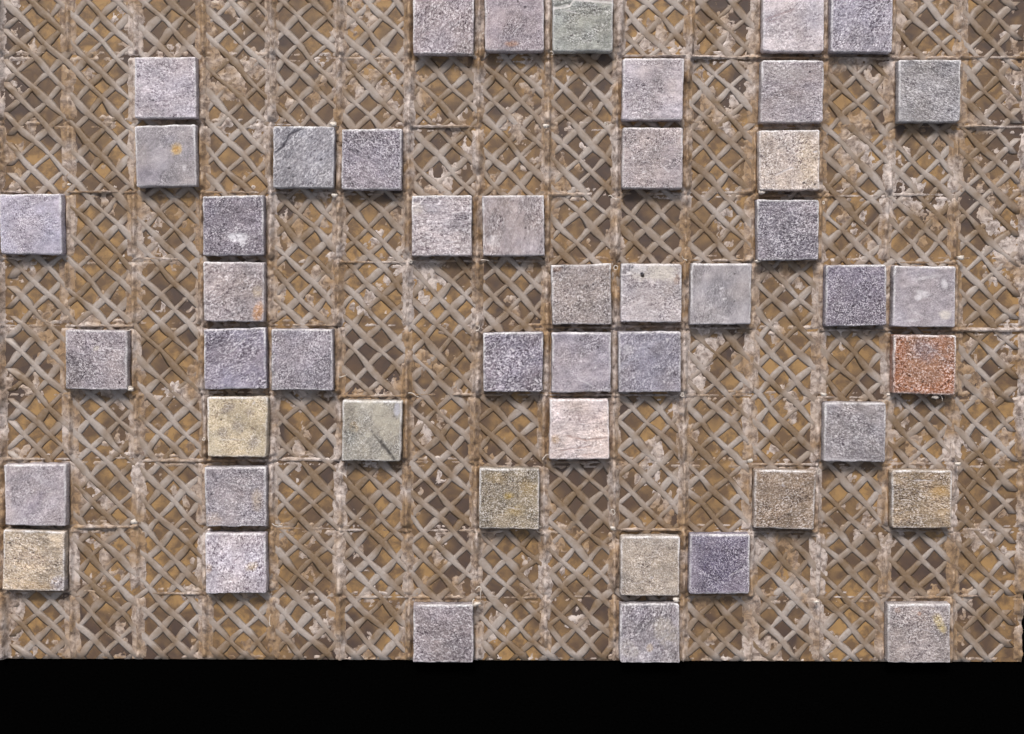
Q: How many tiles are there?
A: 48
